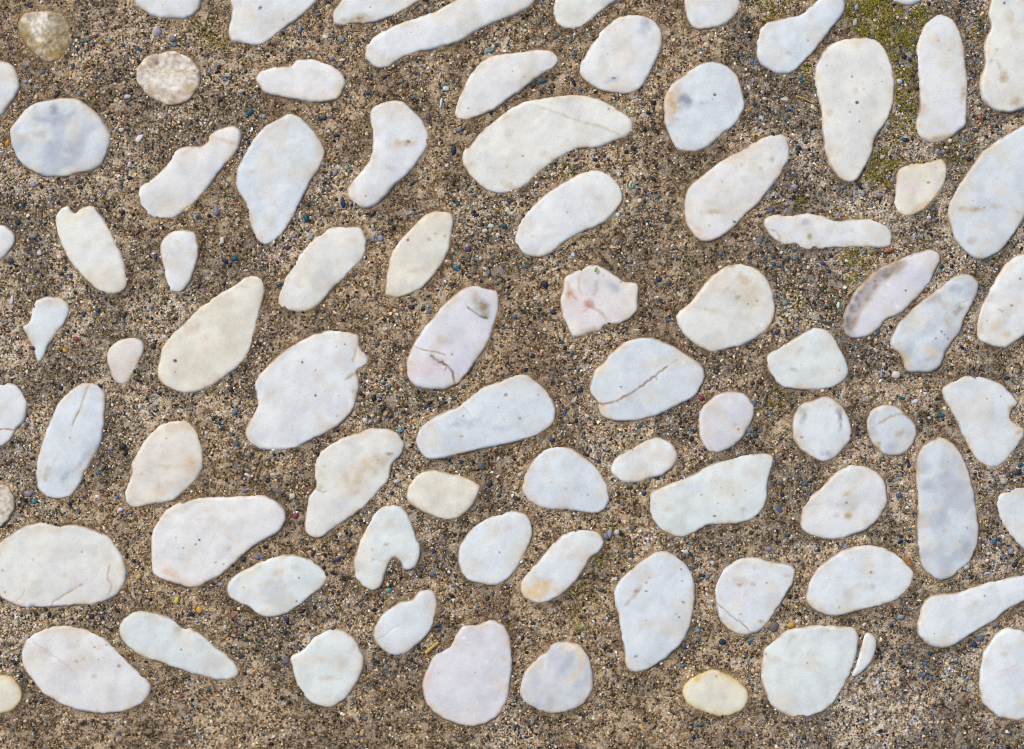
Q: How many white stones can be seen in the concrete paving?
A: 83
